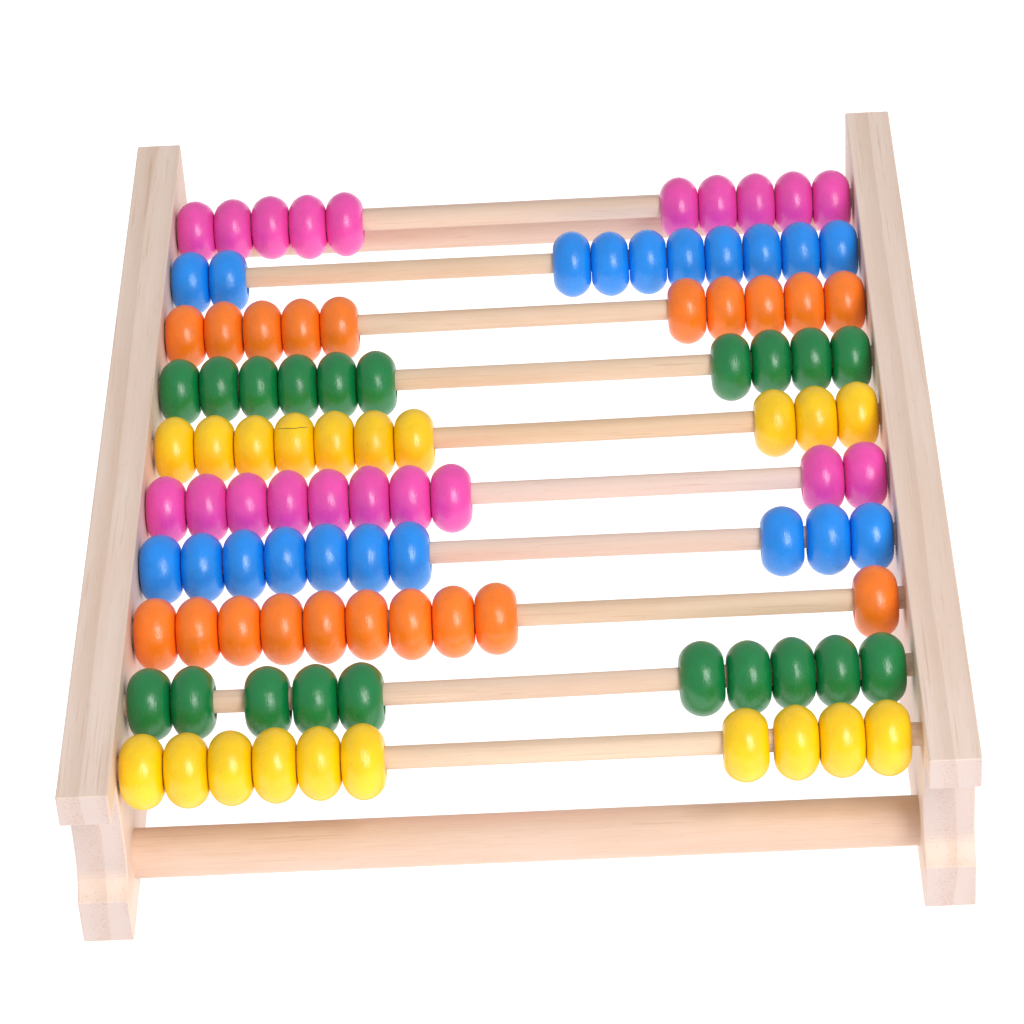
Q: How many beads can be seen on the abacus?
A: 100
